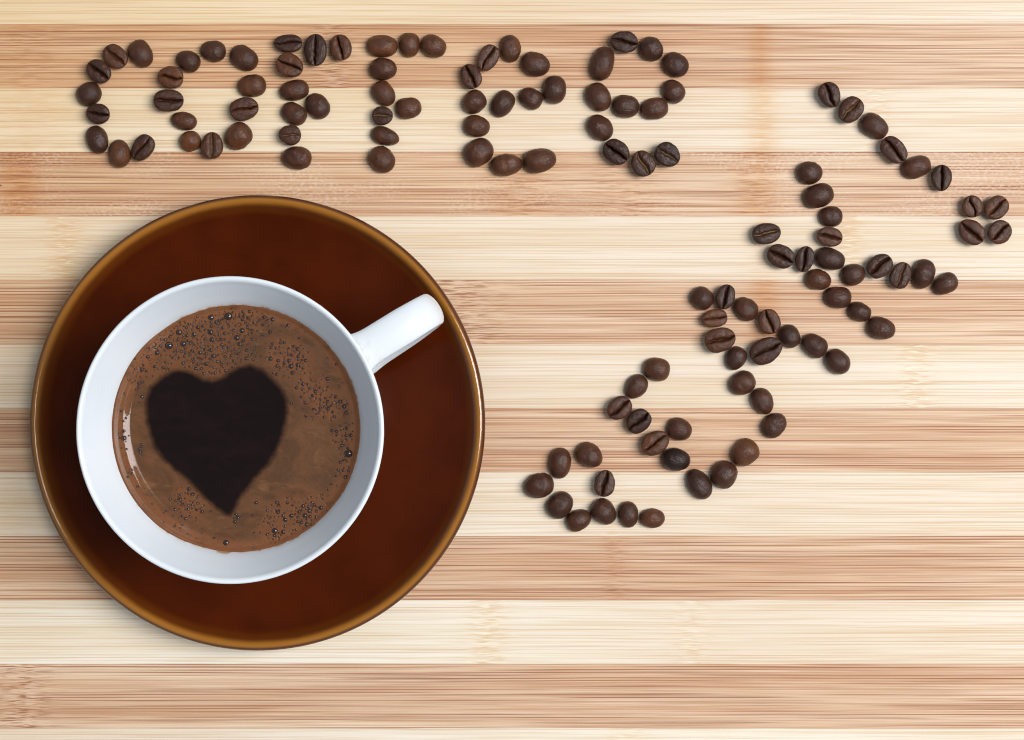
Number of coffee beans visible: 121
